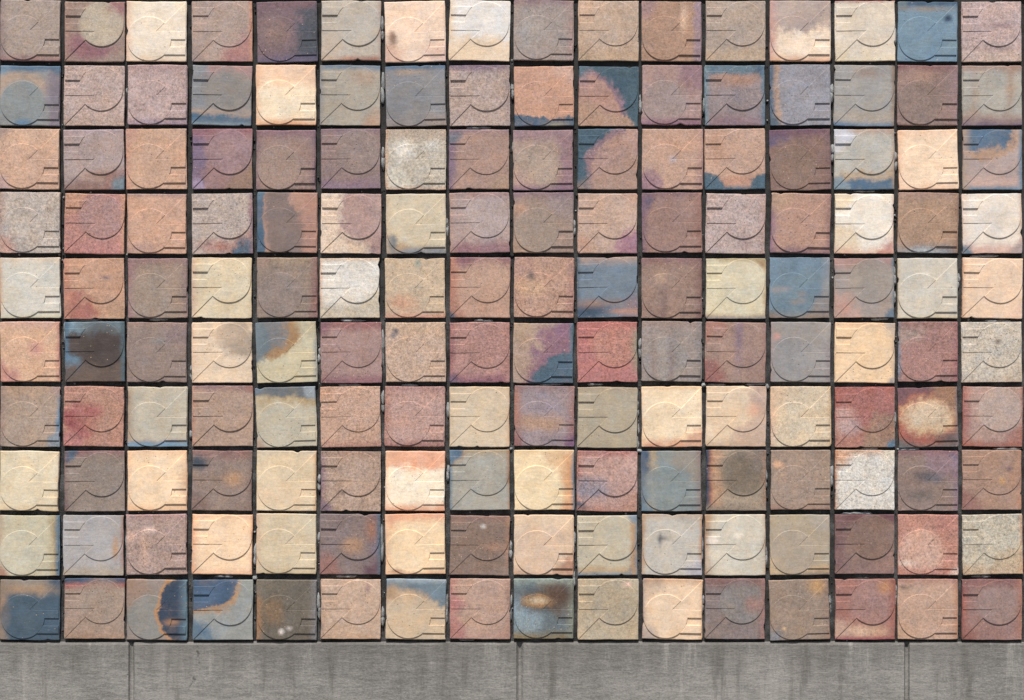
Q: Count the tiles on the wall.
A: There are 160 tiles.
